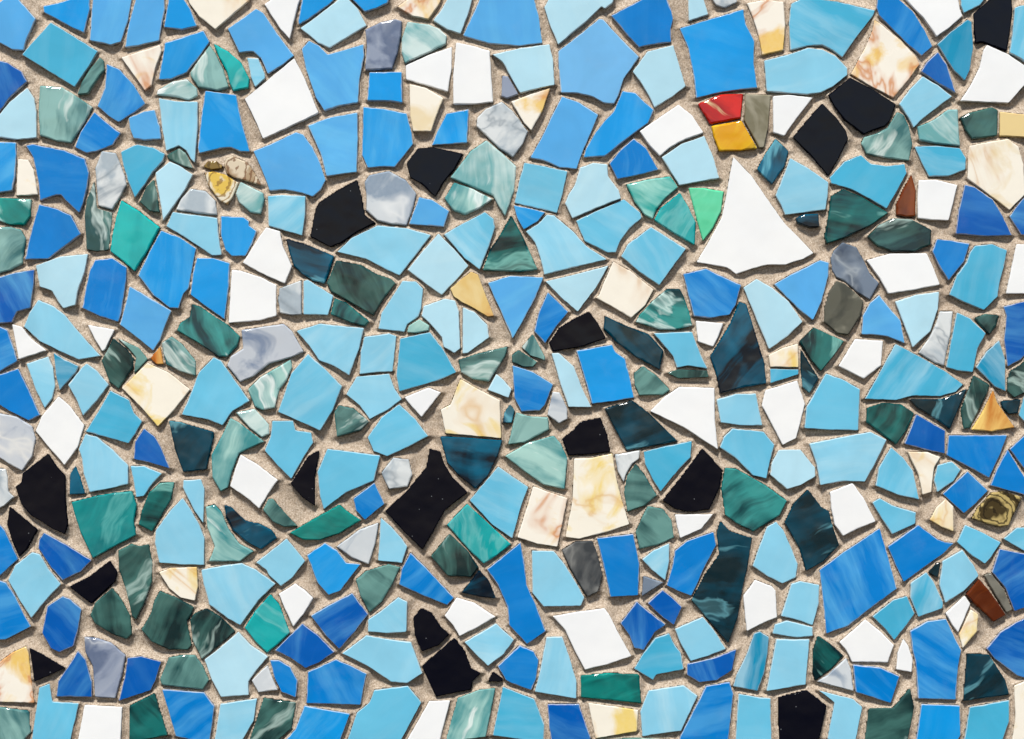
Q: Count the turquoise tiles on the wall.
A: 108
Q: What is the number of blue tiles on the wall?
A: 90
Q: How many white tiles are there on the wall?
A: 34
